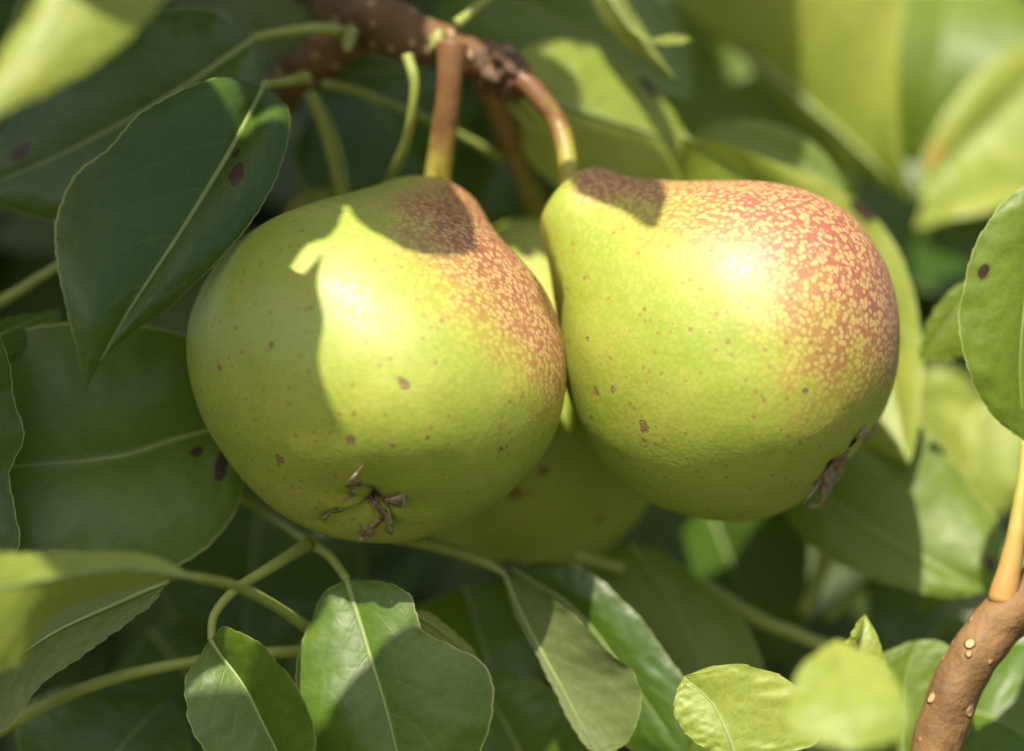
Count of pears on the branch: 3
